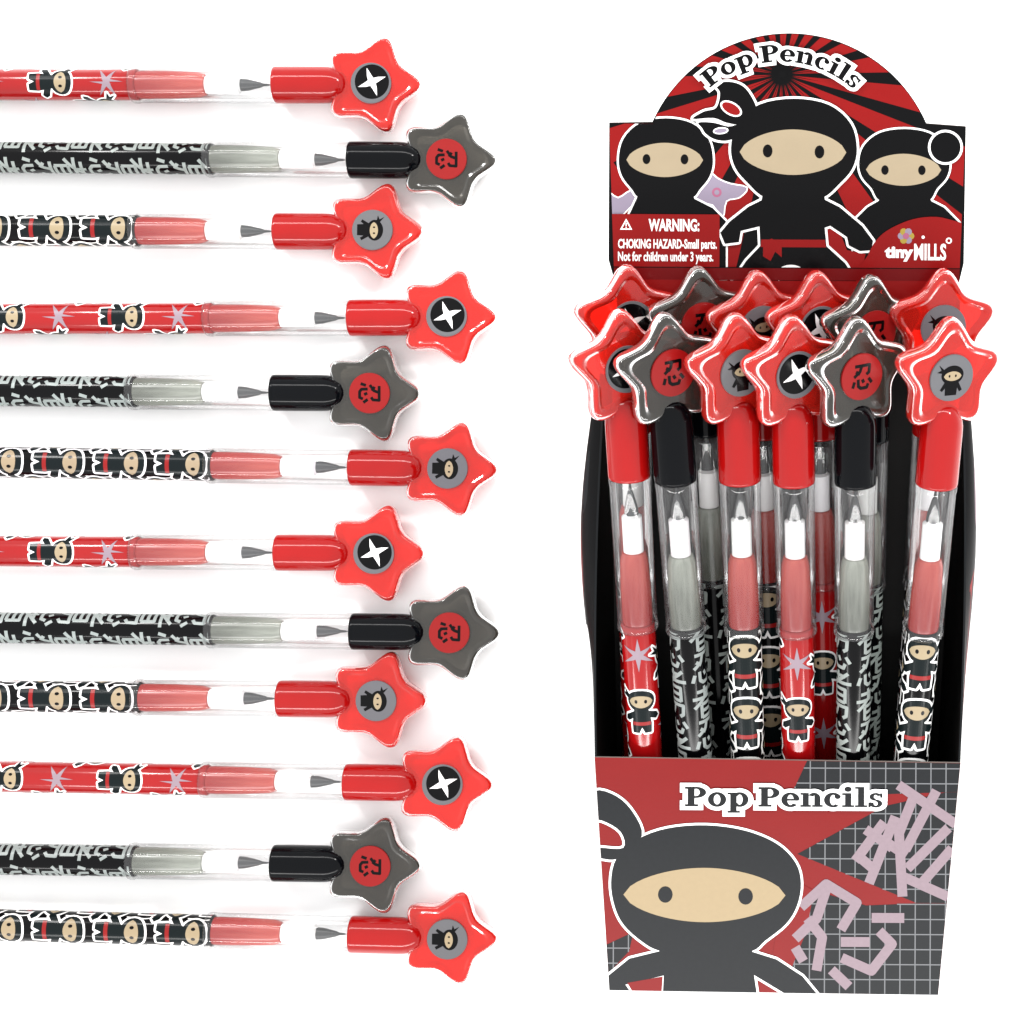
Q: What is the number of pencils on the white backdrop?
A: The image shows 24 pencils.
